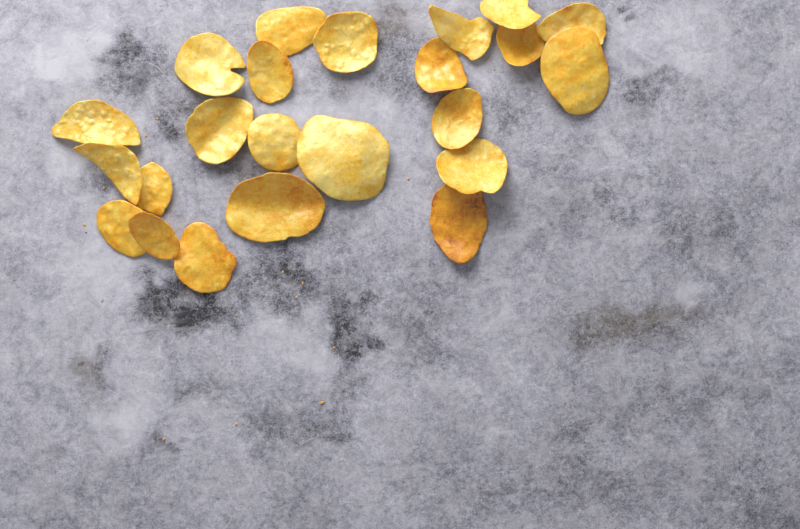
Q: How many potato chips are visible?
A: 23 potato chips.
